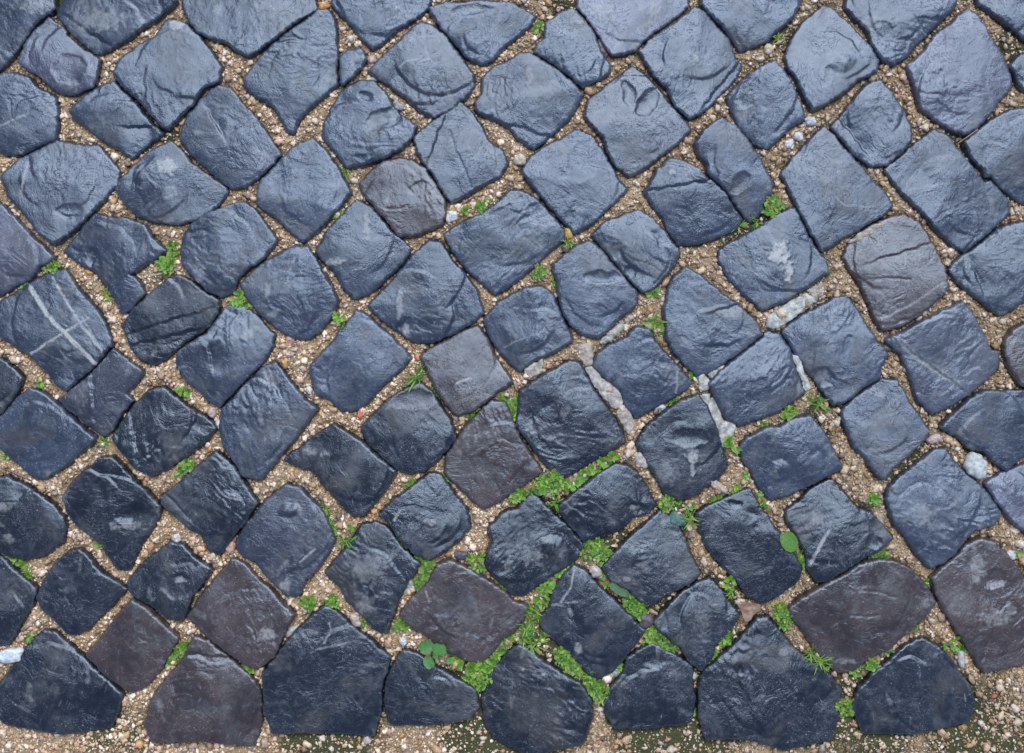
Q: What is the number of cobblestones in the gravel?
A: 106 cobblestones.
